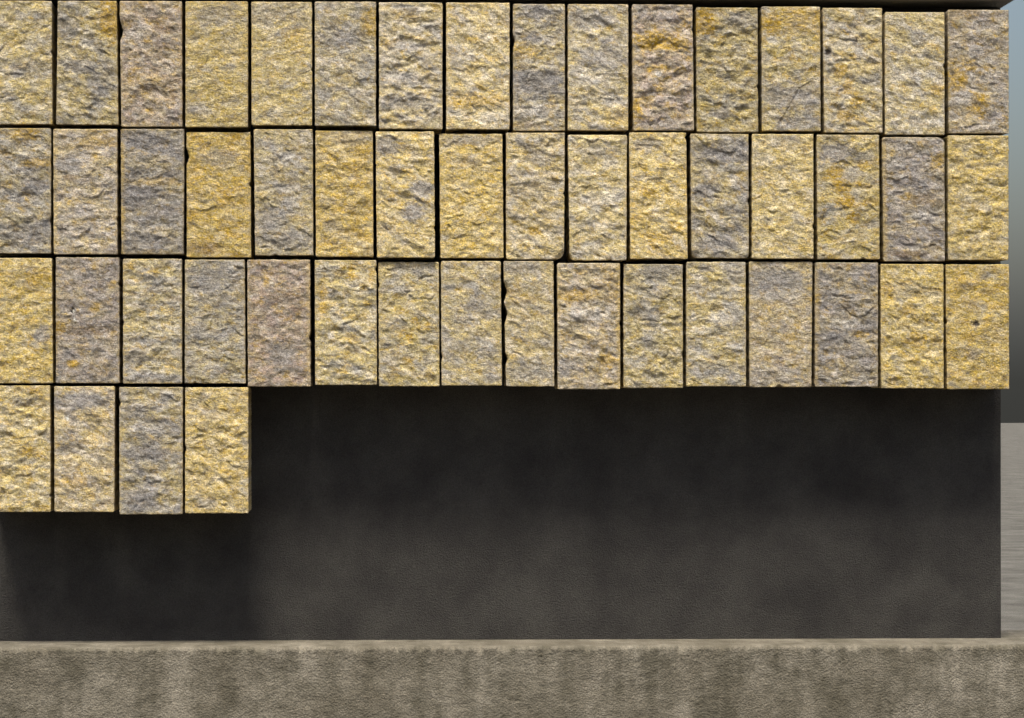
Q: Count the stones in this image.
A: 52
